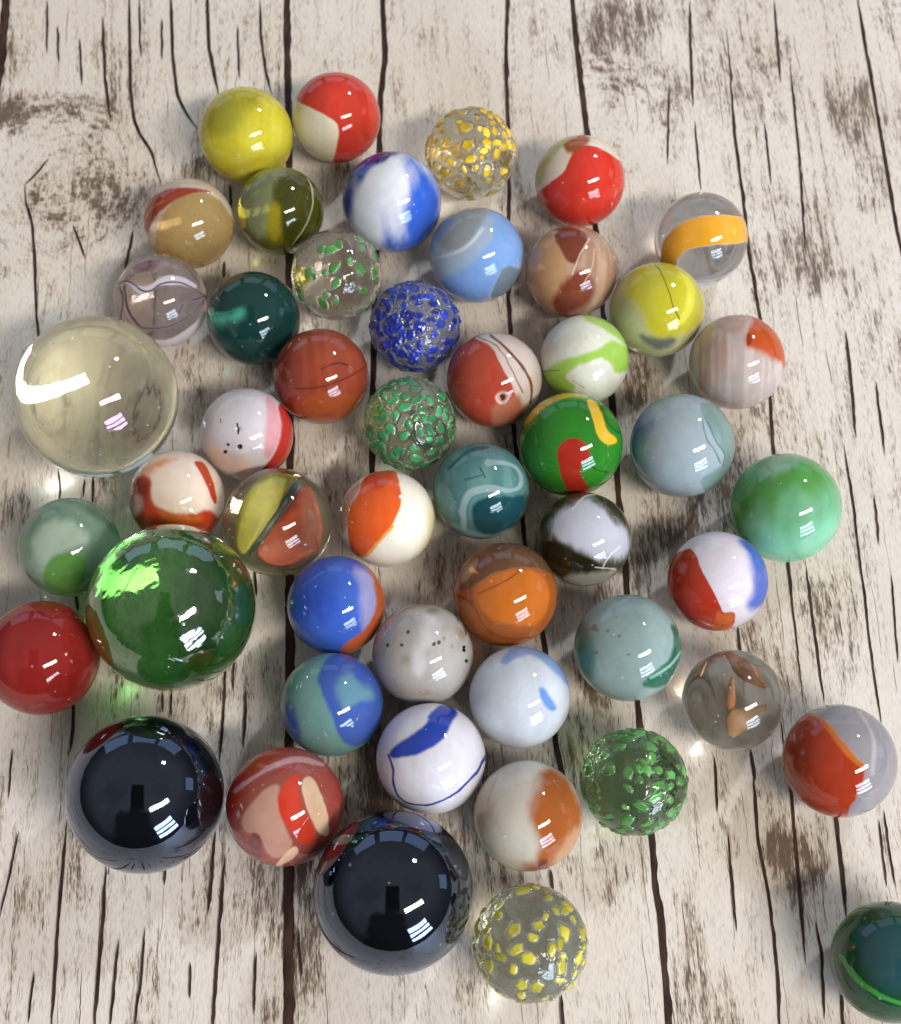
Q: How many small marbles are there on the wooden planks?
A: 46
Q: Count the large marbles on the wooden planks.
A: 4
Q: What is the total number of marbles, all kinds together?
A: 50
